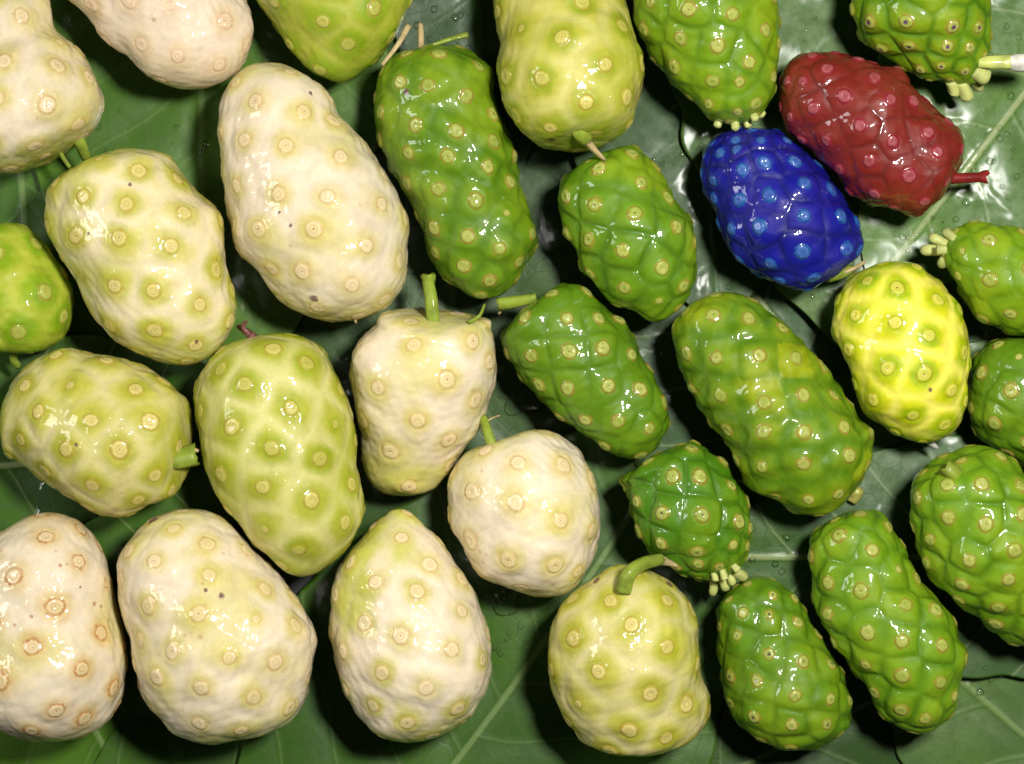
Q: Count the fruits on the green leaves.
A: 30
